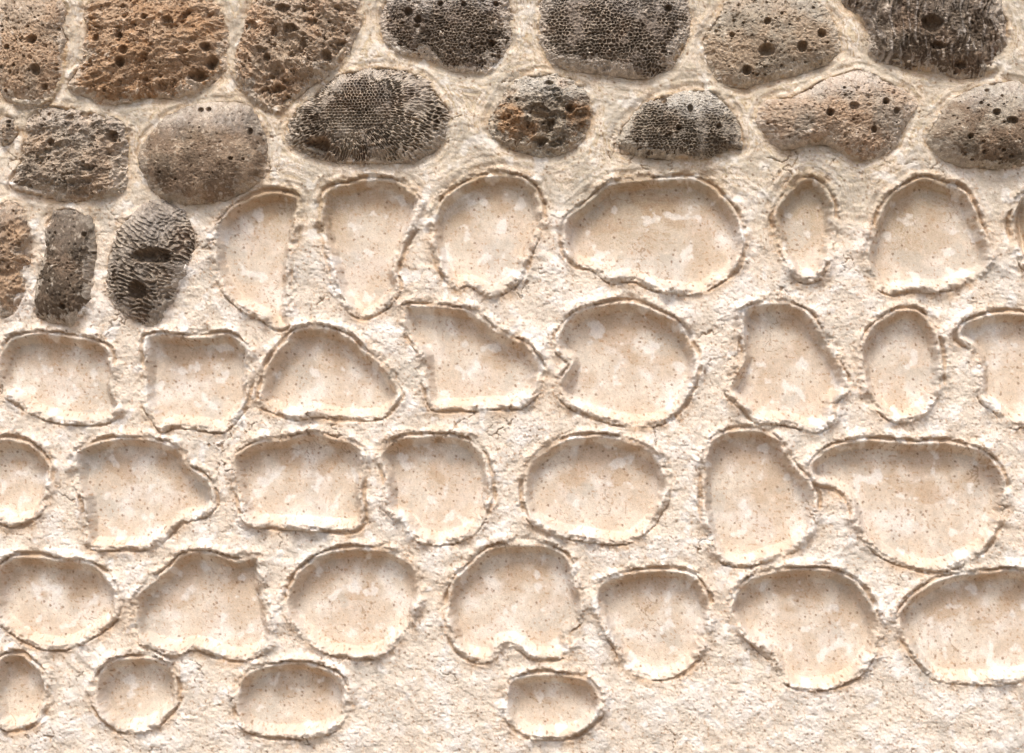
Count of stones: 18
